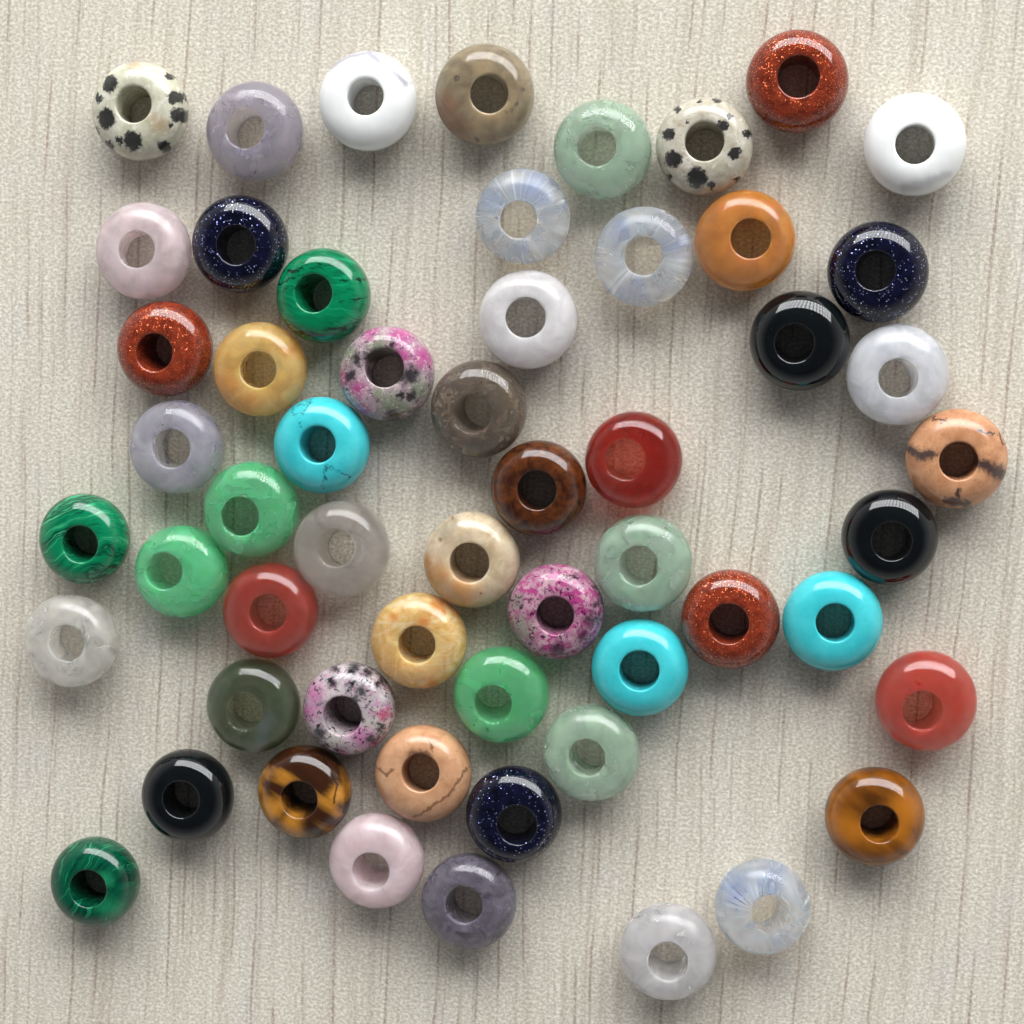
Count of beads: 56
